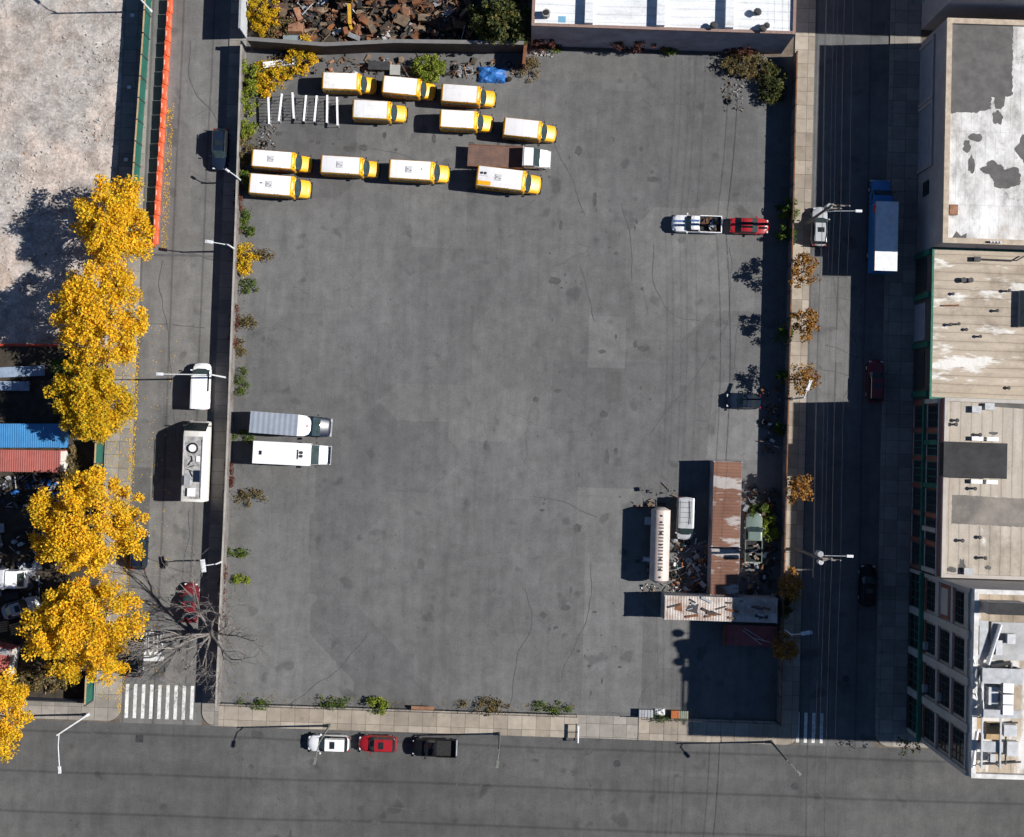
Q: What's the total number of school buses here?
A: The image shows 11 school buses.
